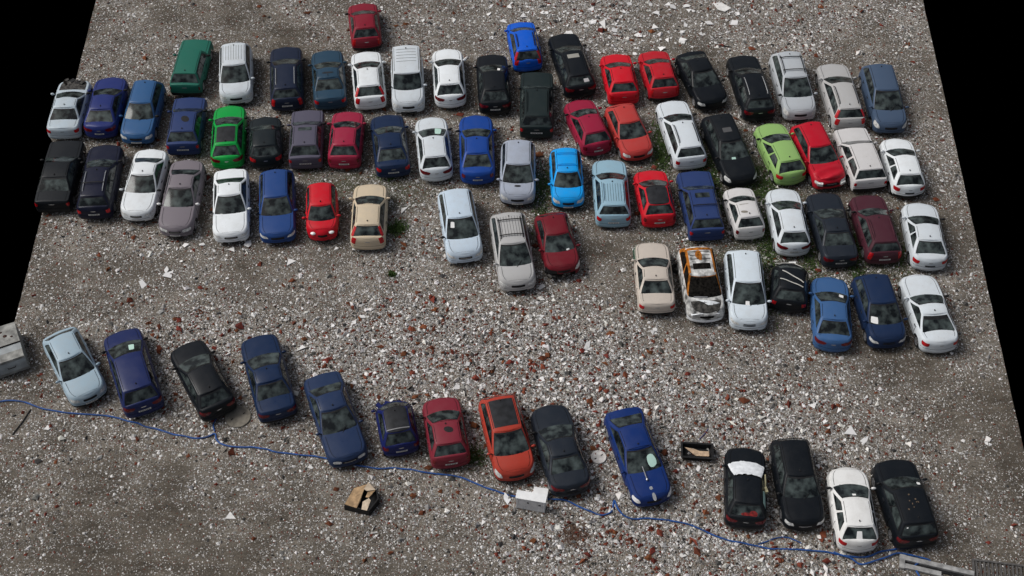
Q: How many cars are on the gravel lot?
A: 80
